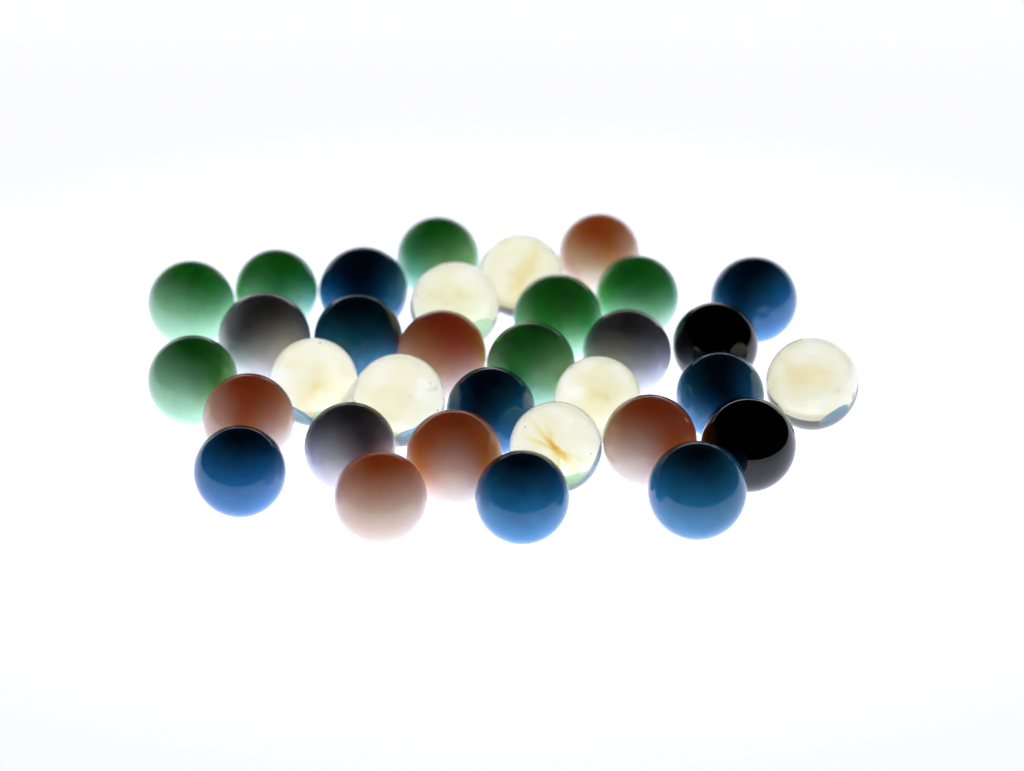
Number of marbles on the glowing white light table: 33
